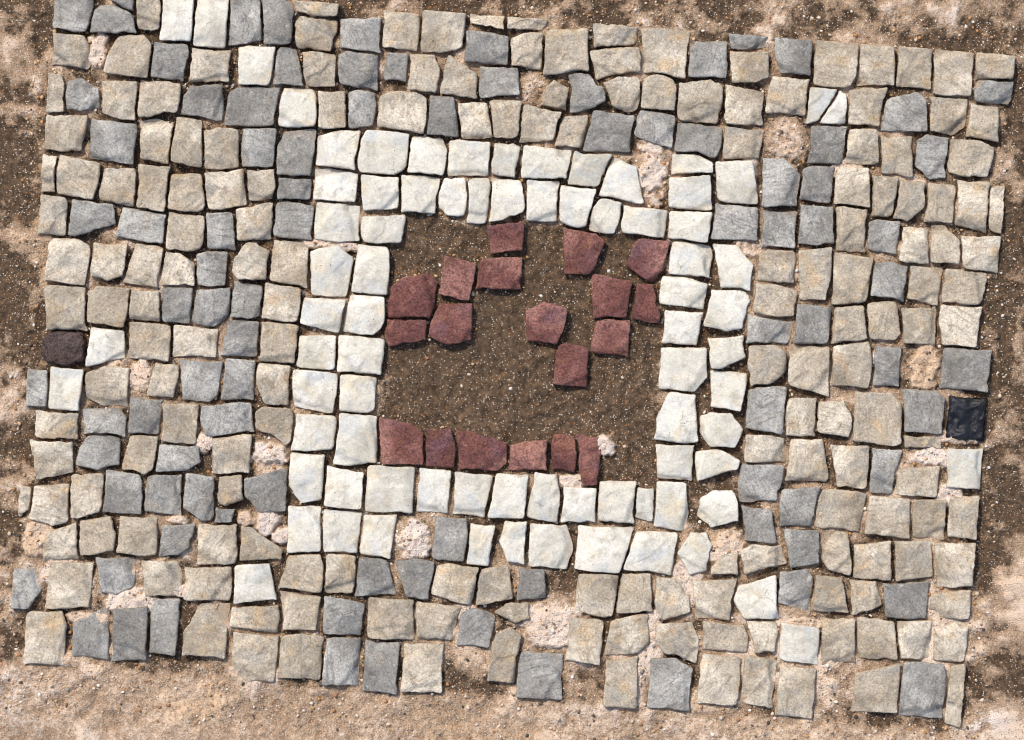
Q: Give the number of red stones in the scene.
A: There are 19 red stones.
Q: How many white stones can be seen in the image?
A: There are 79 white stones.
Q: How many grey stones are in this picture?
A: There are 91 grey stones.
